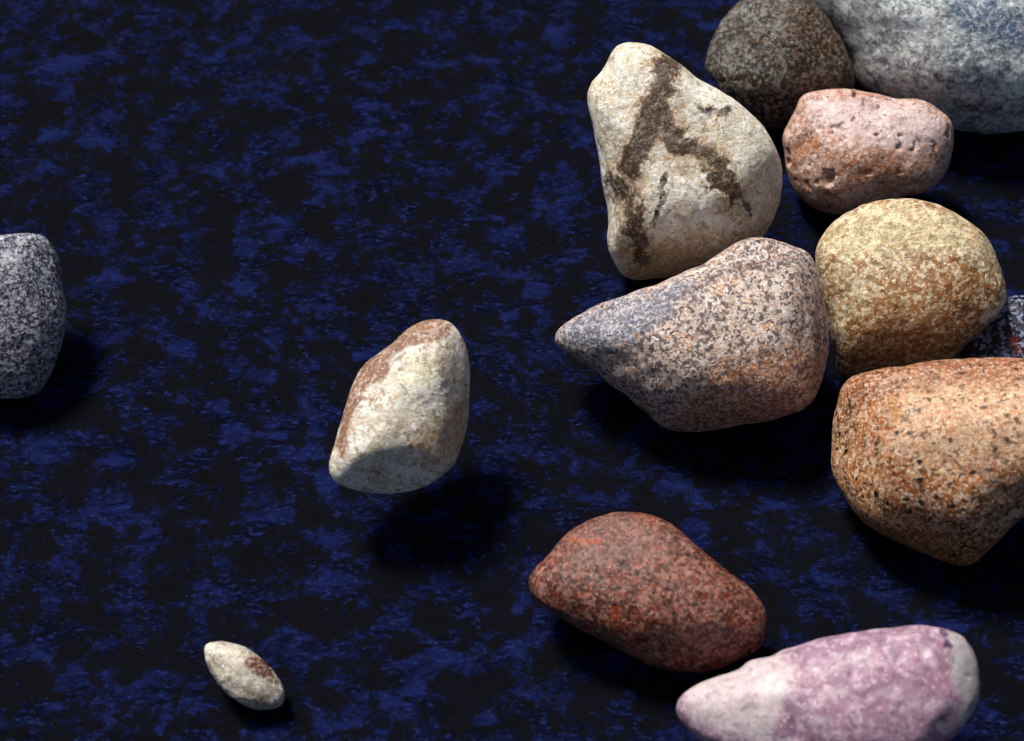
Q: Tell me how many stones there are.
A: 13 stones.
